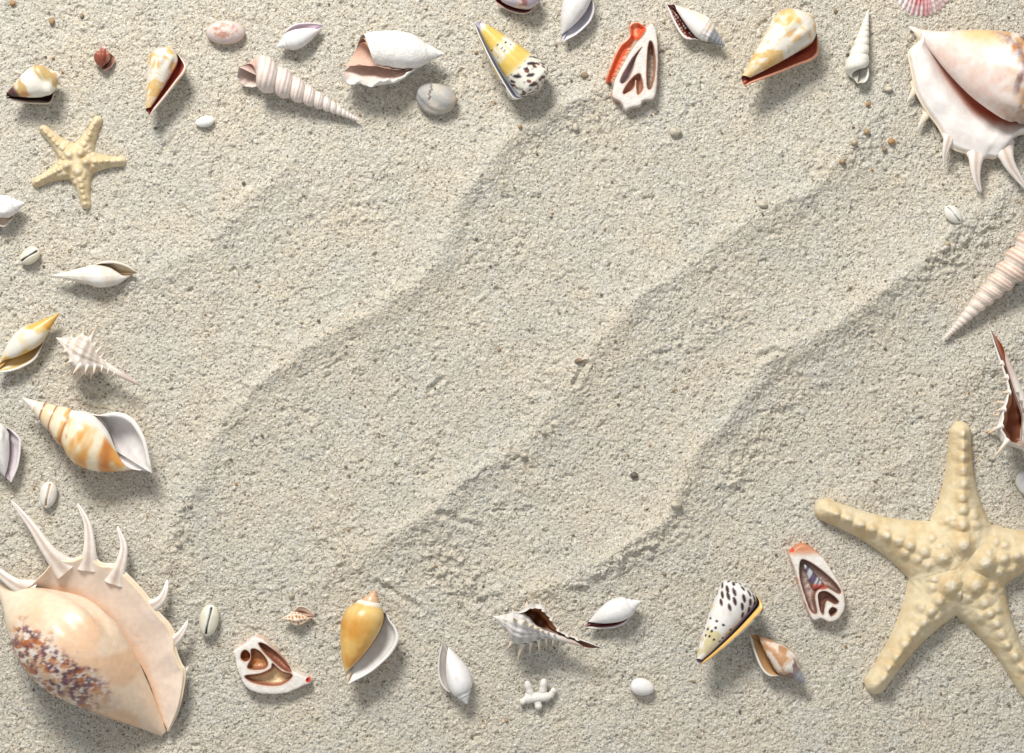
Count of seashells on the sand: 41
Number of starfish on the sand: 2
